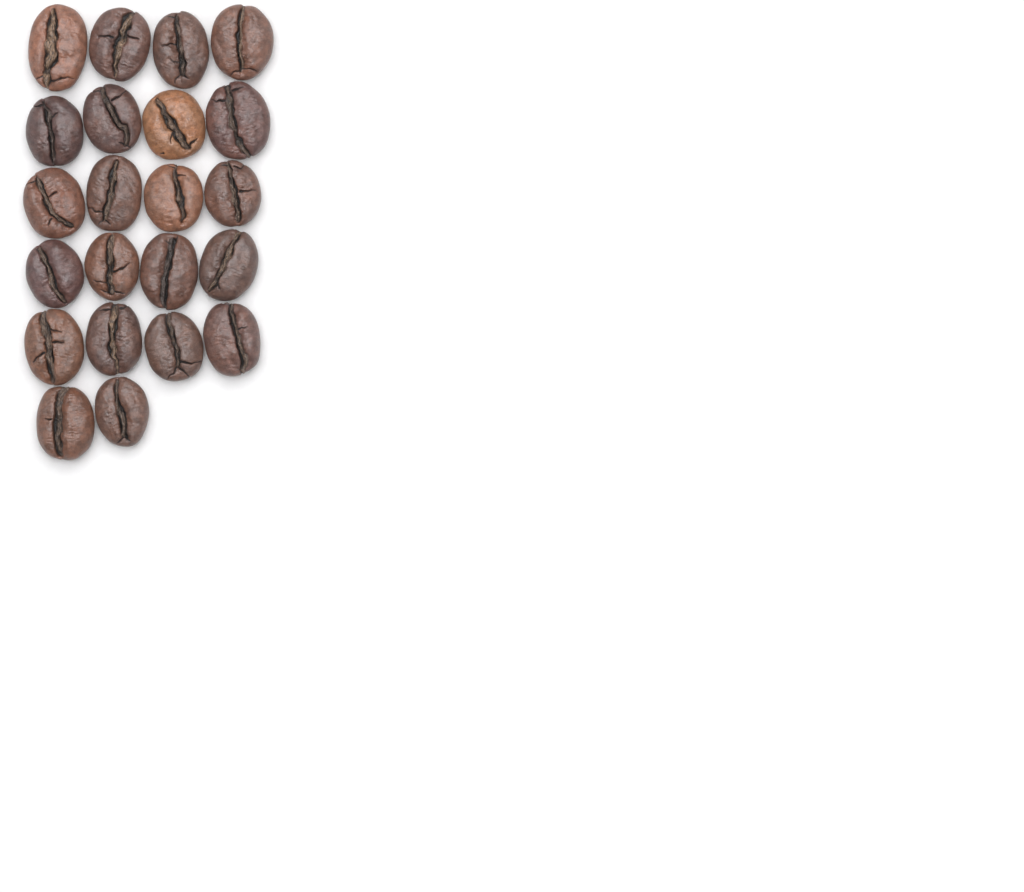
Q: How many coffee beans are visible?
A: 22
